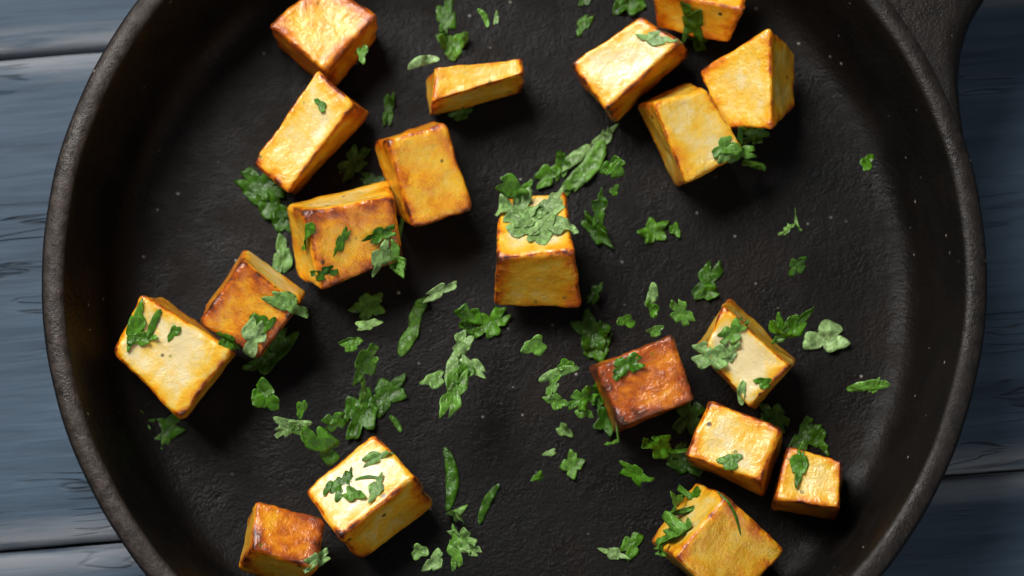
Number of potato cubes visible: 19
